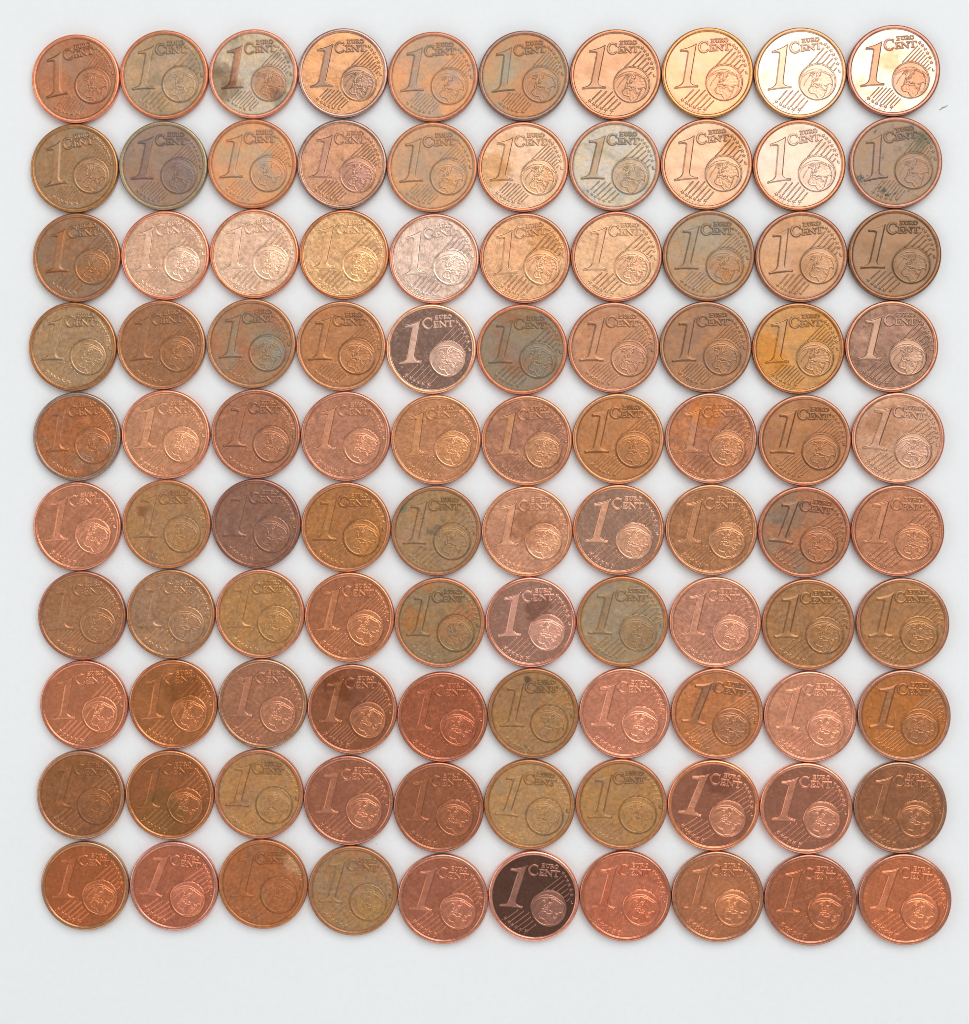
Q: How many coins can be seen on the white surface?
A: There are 100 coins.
